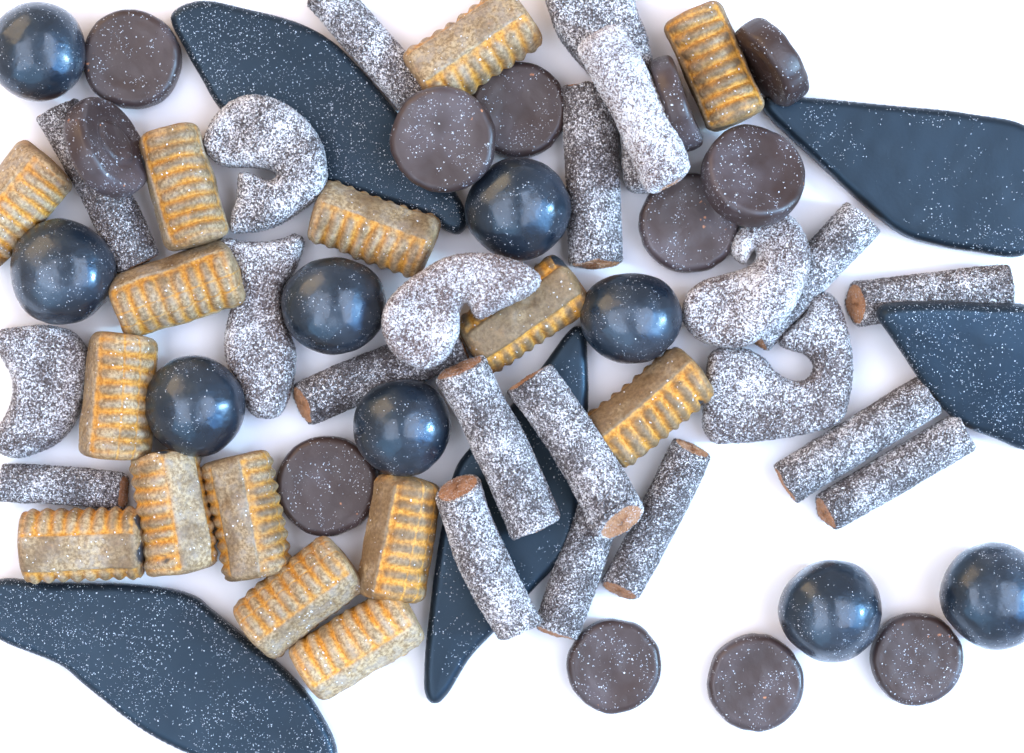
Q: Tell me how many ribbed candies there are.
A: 15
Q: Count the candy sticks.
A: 15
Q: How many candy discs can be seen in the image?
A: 12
